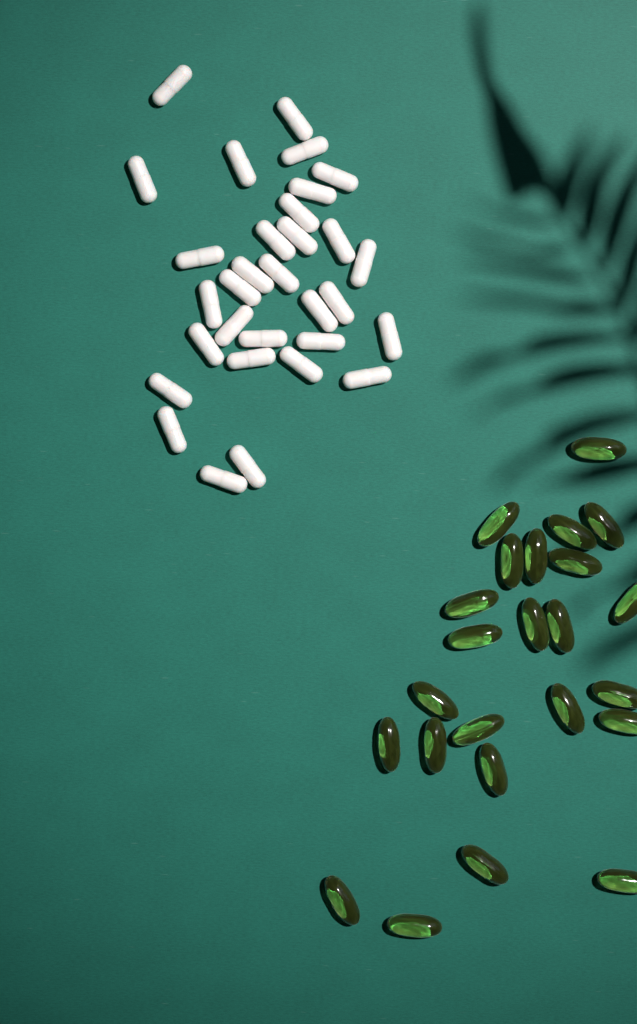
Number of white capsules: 31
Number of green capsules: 24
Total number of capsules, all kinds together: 55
